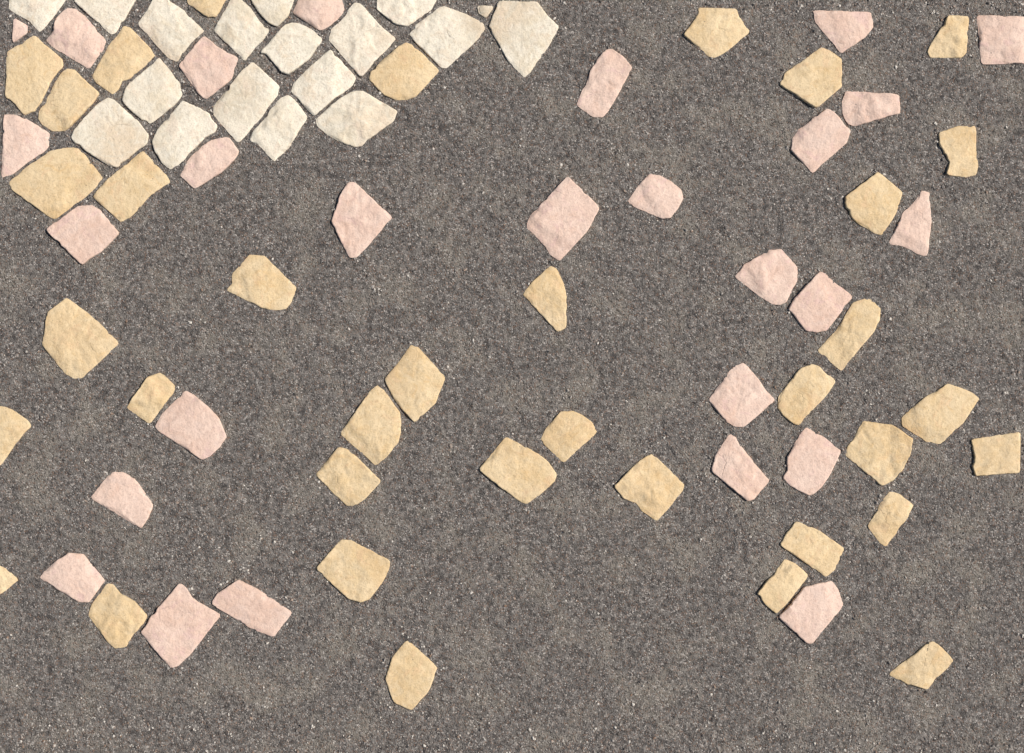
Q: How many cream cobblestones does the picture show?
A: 18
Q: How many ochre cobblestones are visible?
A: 36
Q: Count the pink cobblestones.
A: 27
